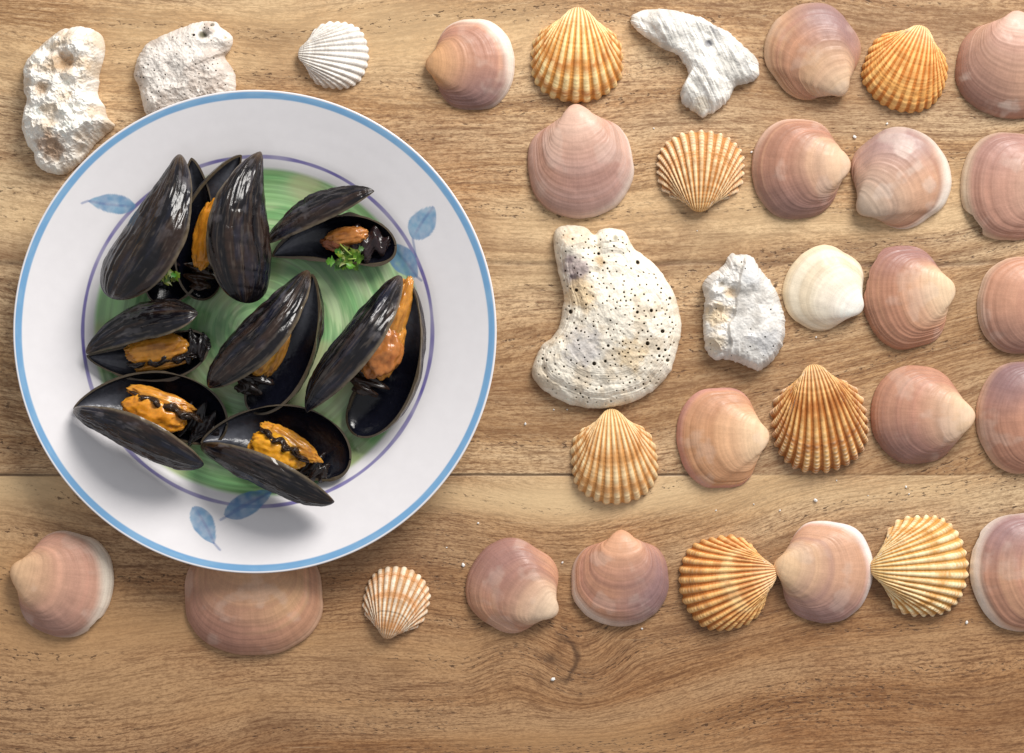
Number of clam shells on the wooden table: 19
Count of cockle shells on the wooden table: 9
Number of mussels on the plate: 8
